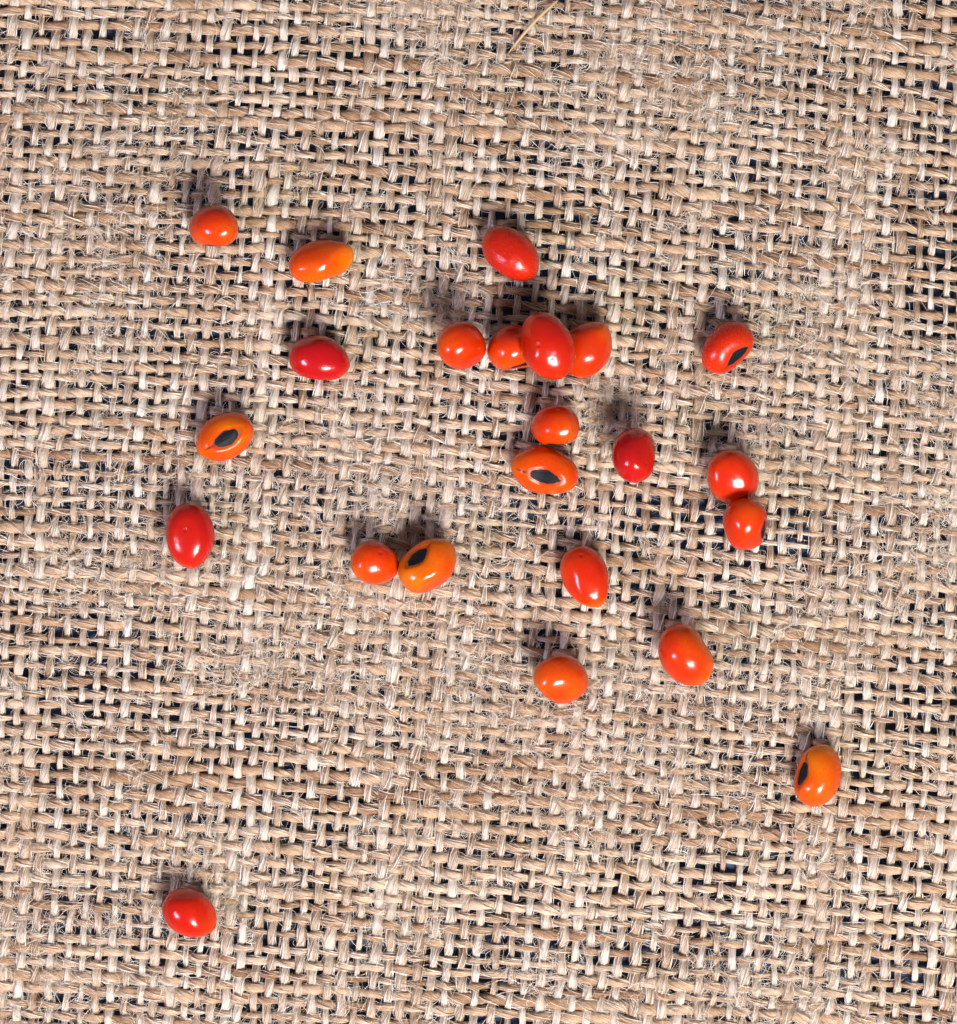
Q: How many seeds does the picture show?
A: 23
